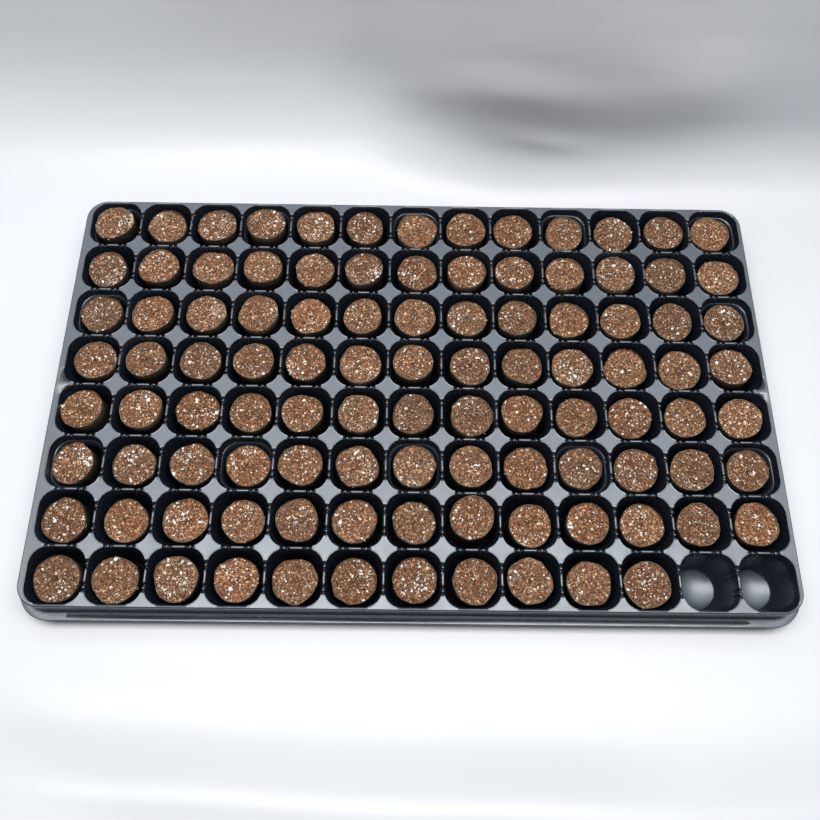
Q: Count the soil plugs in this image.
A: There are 102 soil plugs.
